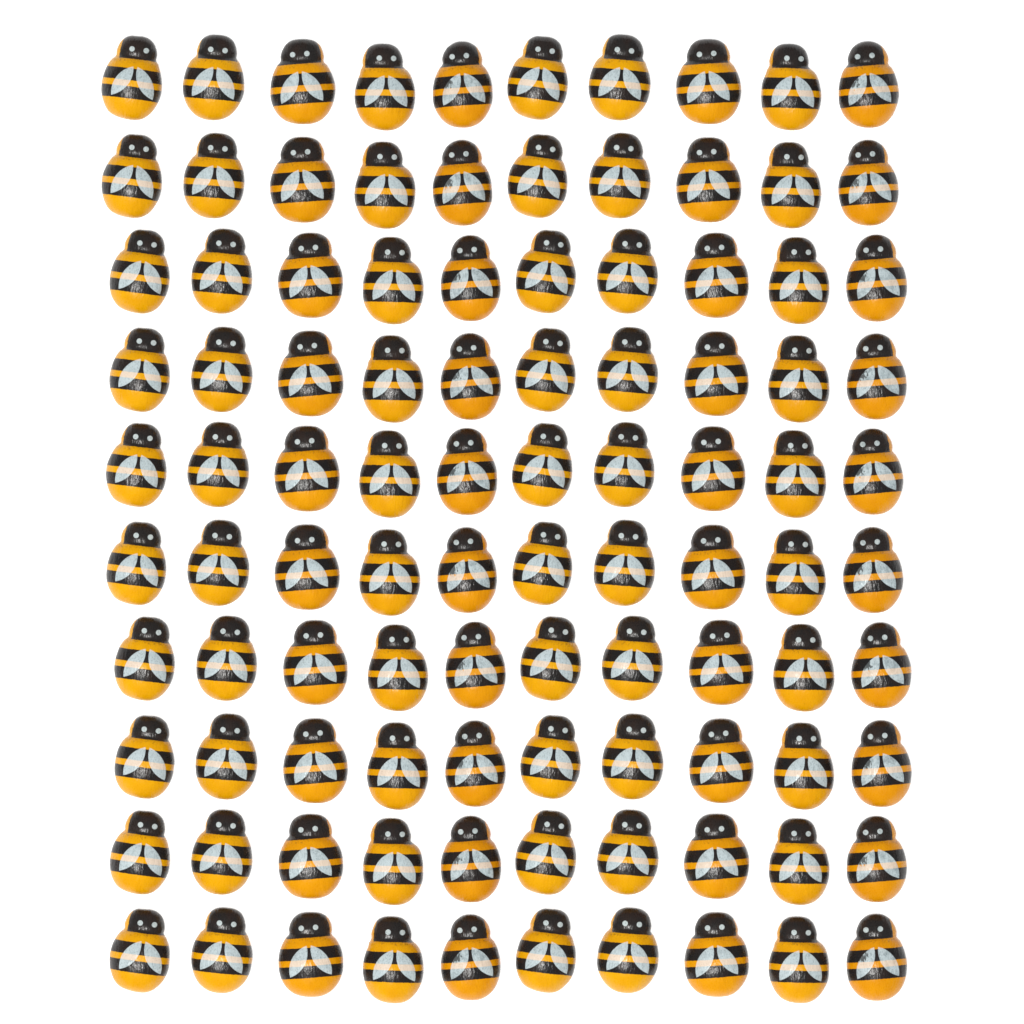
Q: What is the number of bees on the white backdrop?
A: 100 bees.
